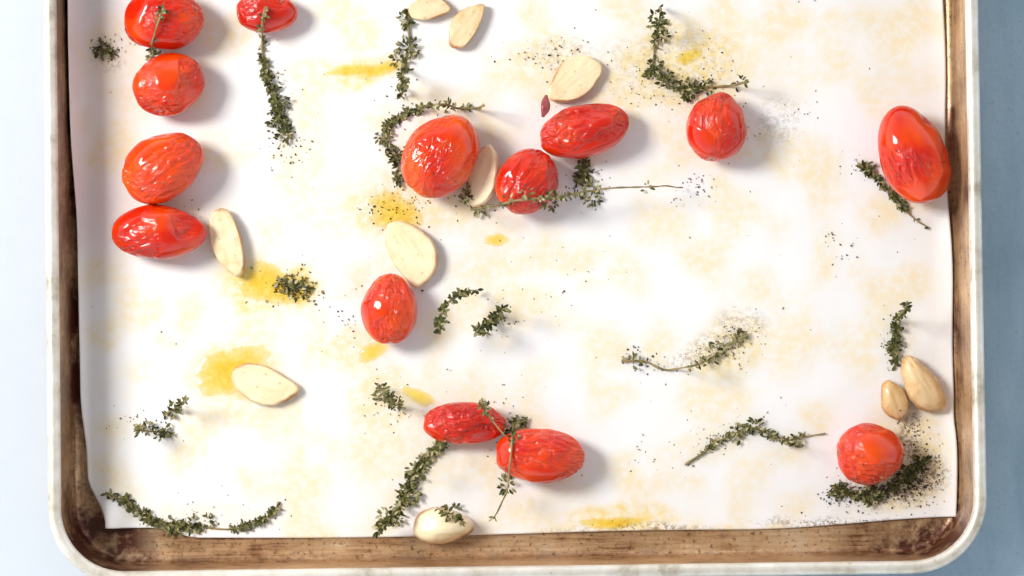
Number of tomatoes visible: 14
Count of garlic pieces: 10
